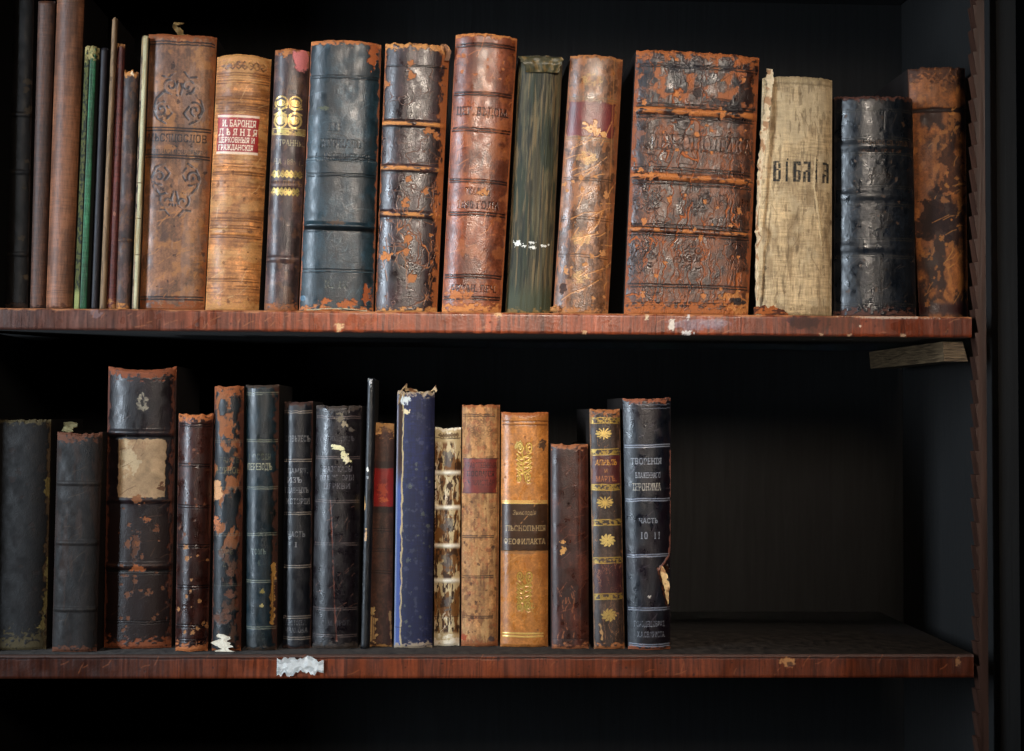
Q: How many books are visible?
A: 38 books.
